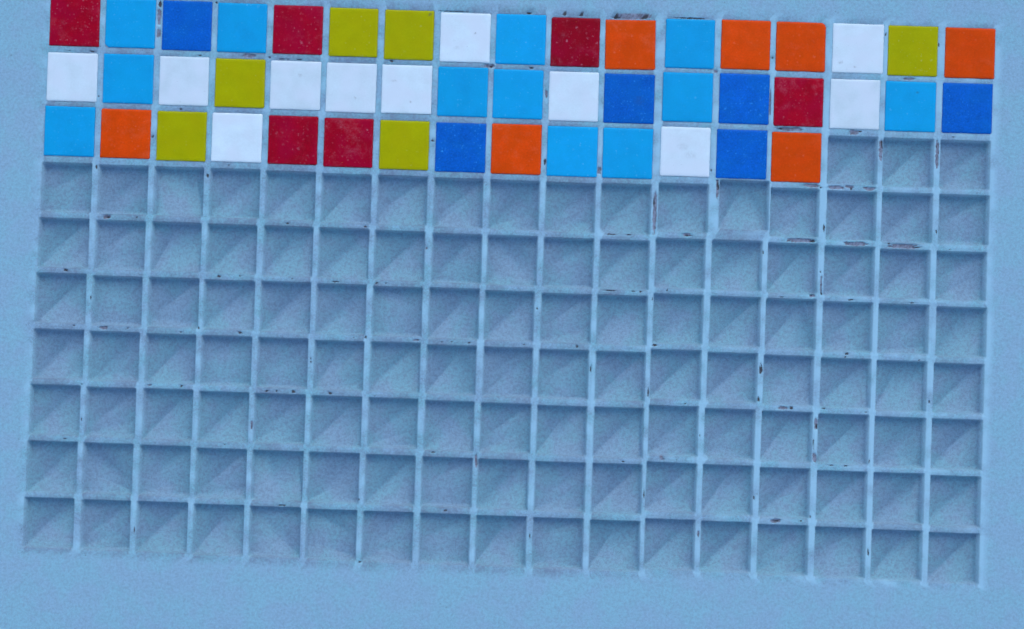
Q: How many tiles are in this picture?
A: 48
